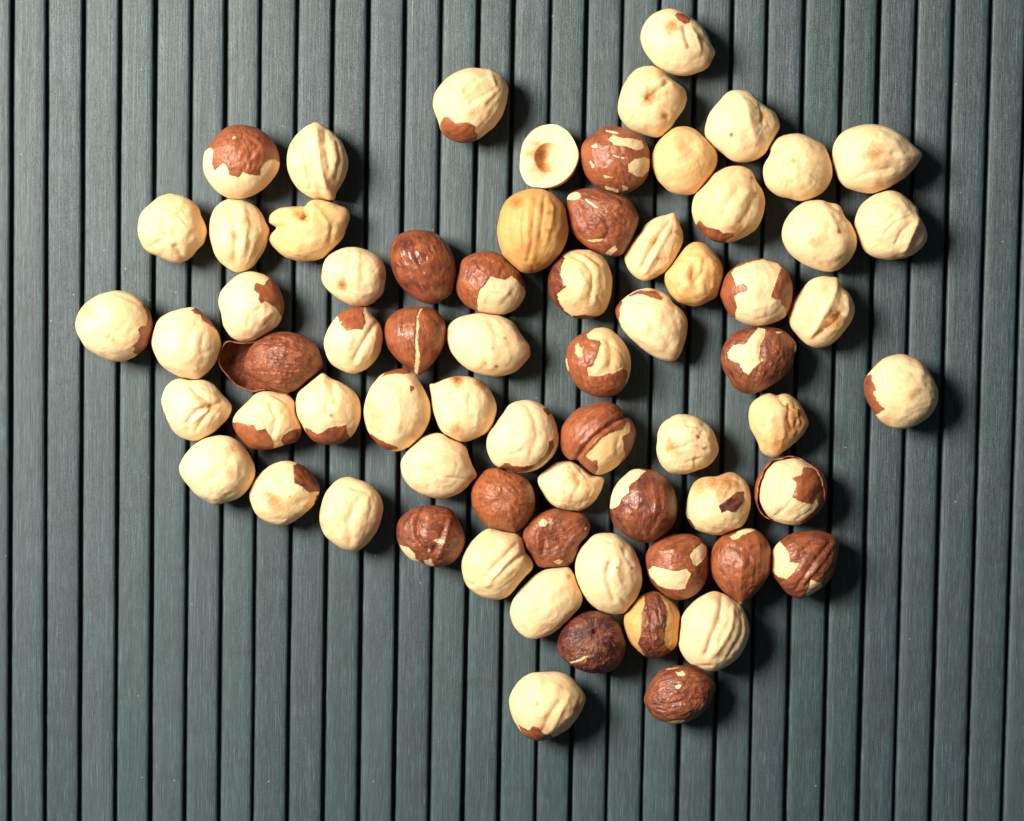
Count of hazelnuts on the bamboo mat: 69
